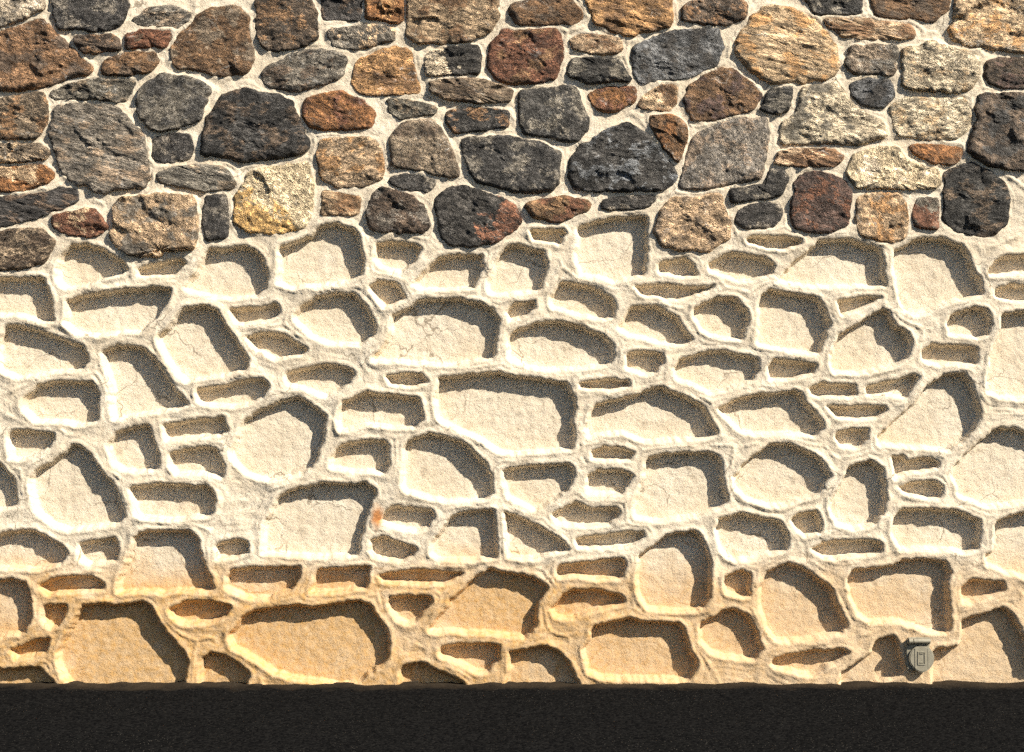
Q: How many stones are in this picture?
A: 81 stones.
